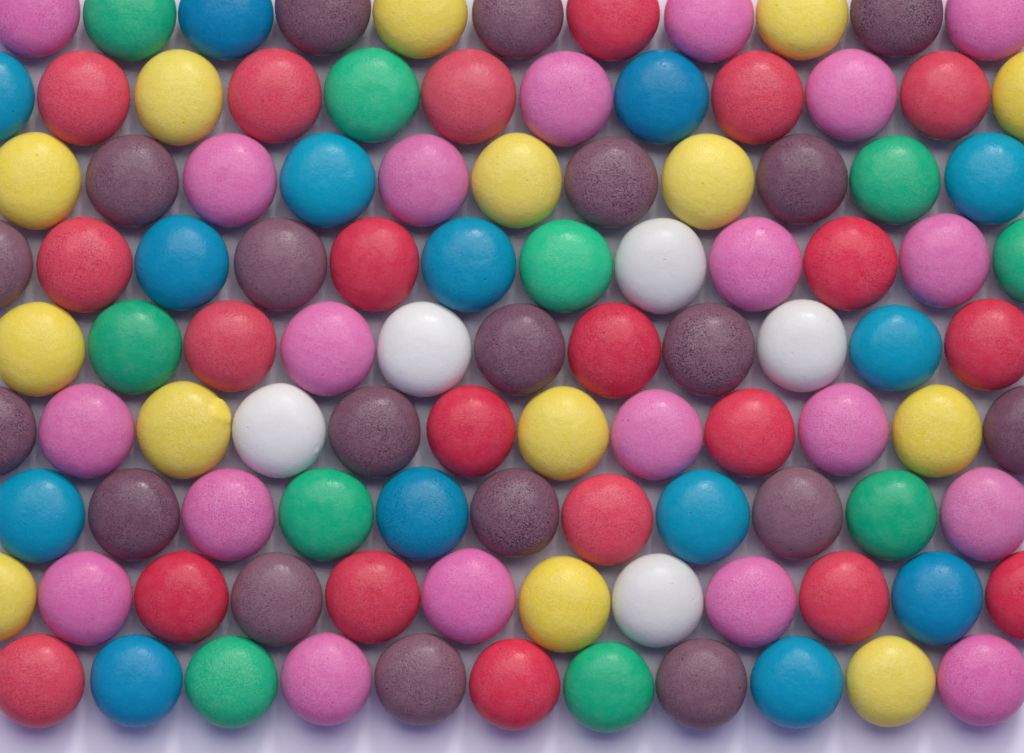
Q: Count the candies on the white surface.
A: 103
